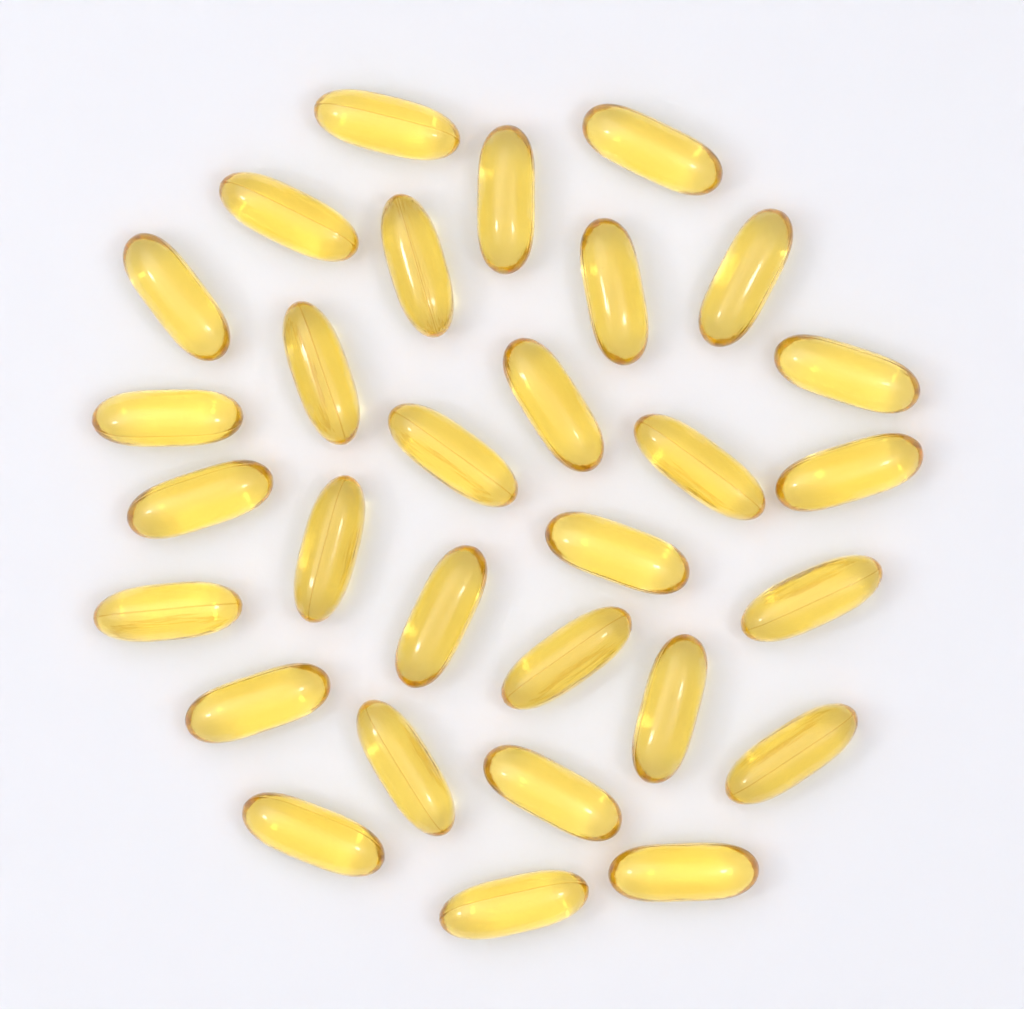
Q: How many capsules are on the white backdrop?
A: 30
